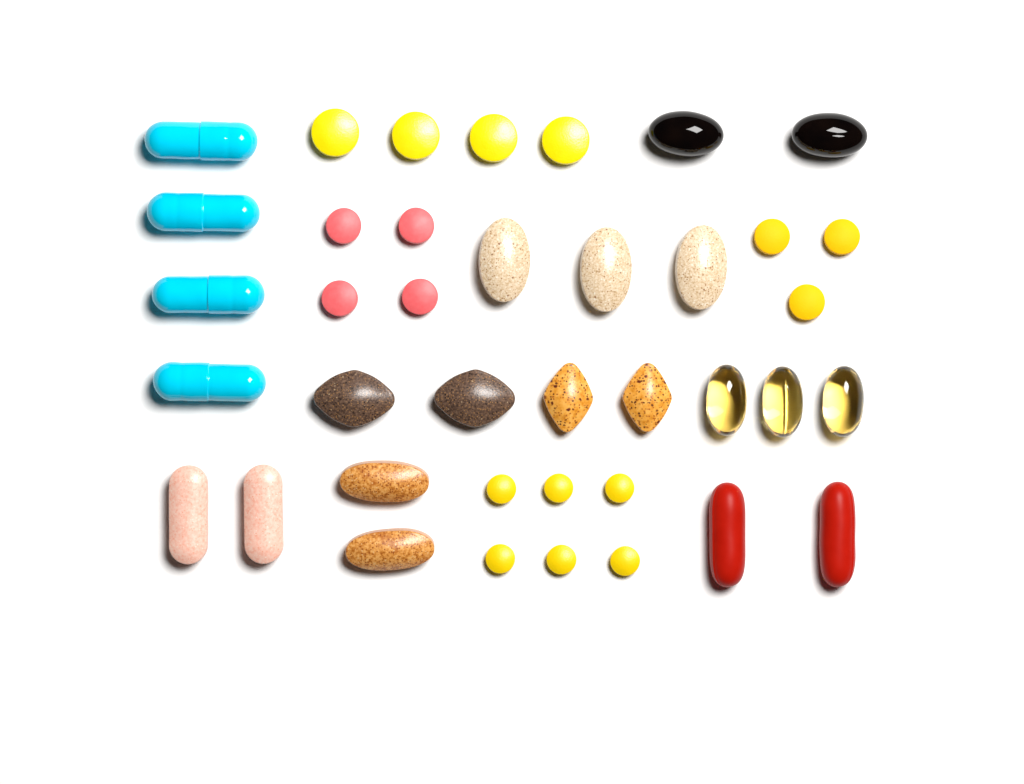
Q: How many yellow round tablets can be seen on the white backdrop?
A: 13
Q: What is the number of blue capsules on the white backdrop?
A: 4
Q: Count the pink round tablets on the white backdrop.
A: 4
